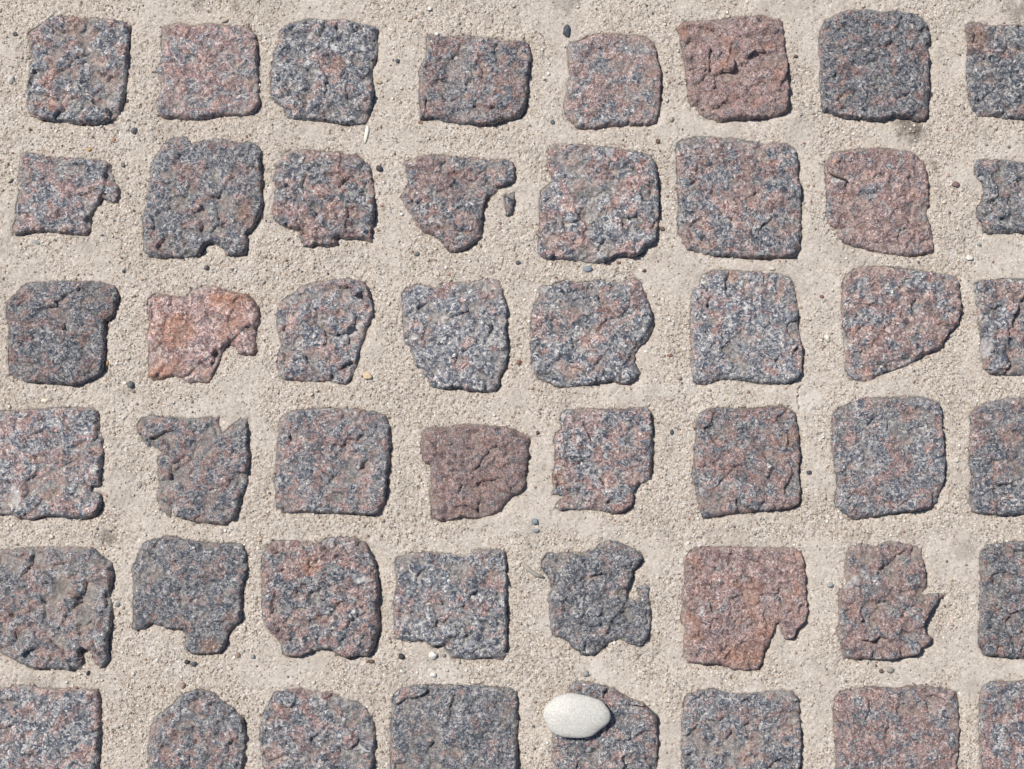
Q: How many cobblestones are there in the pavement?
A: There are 48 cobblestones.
